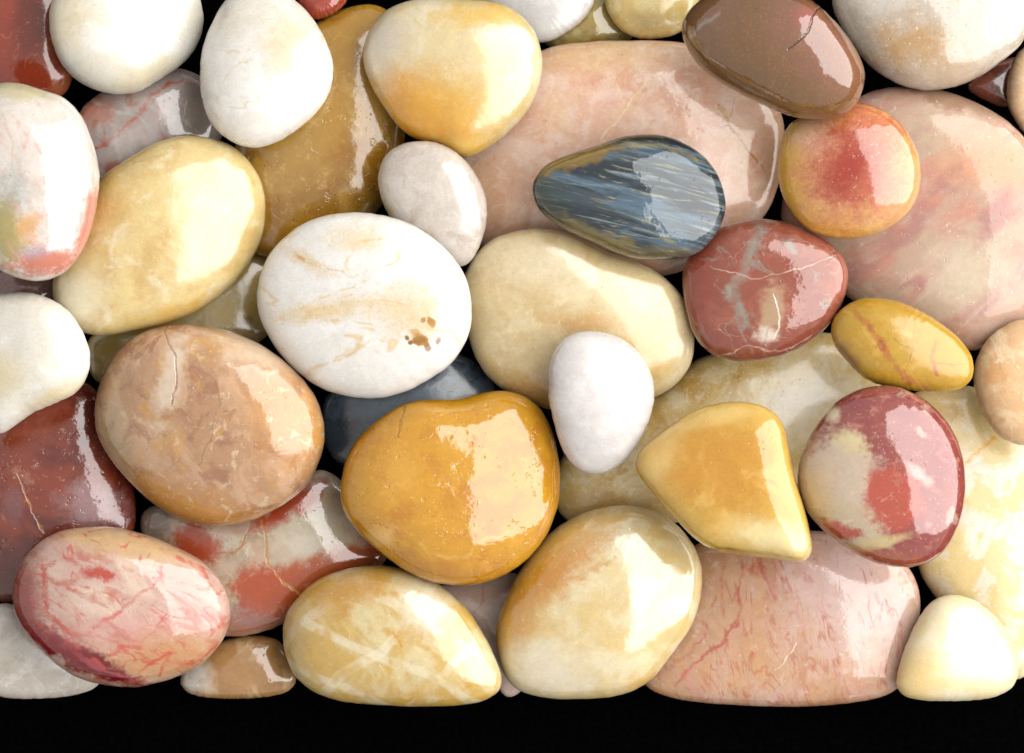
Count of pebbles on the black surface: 47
